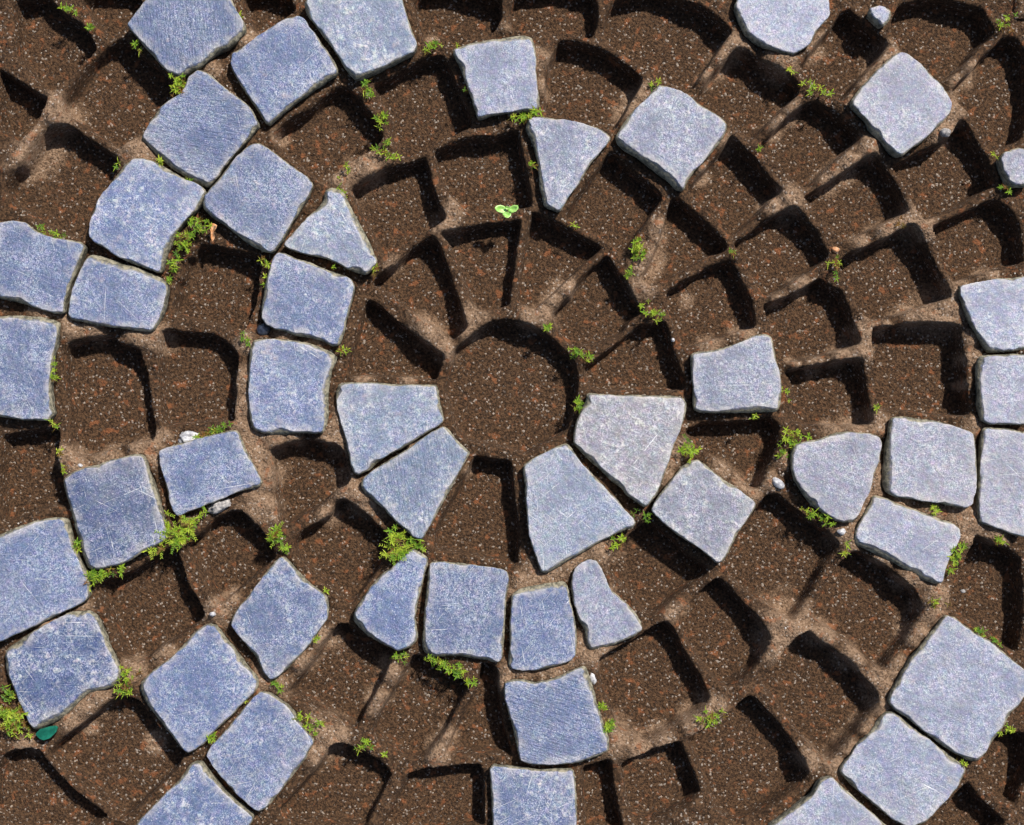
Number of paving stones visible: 48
